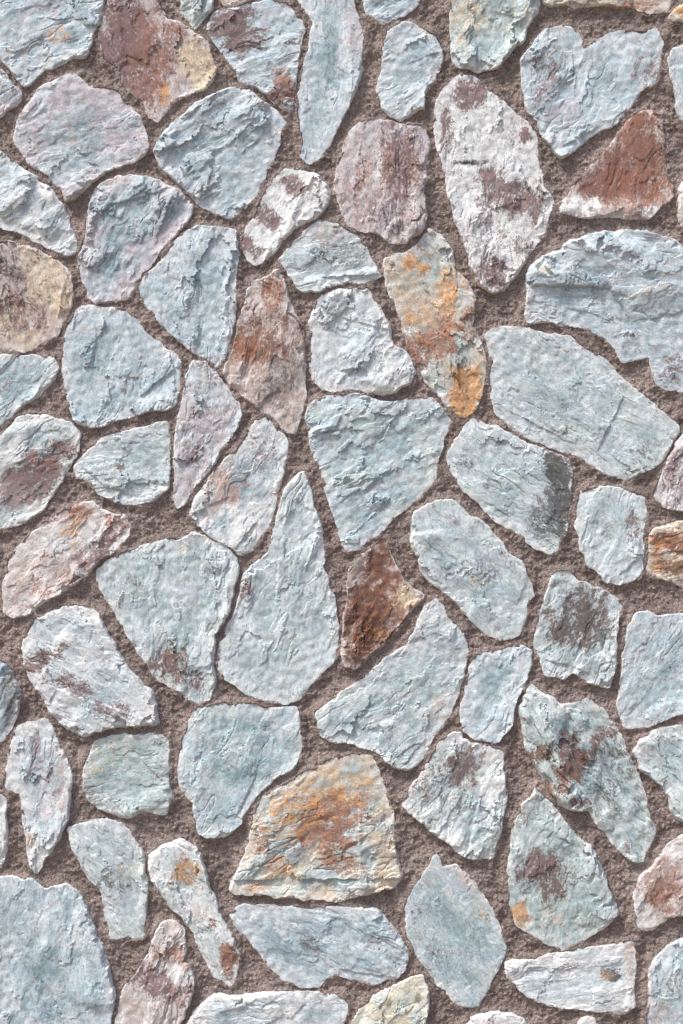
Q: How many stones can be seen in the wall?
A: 75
